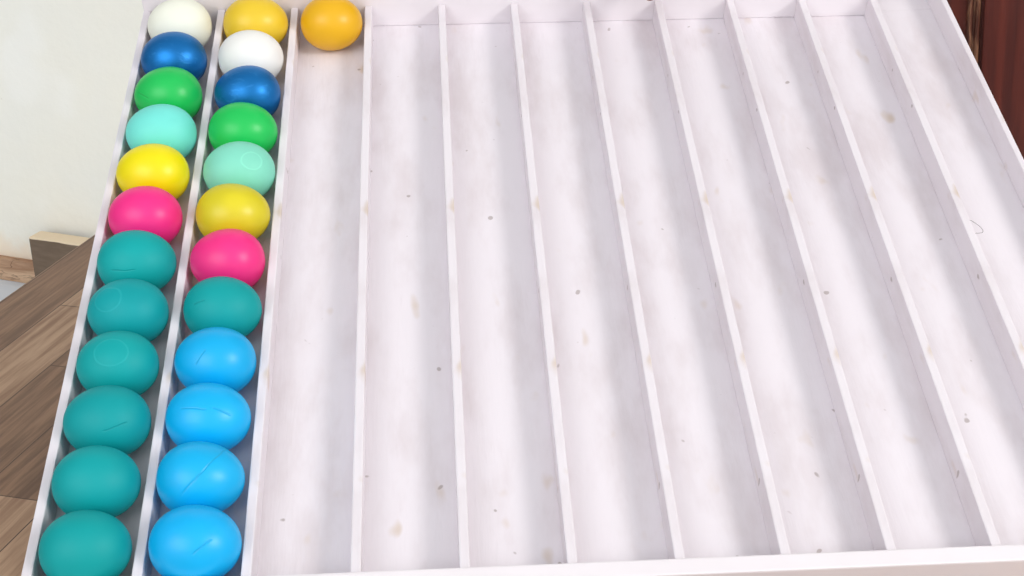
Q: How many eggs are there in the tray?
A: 25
